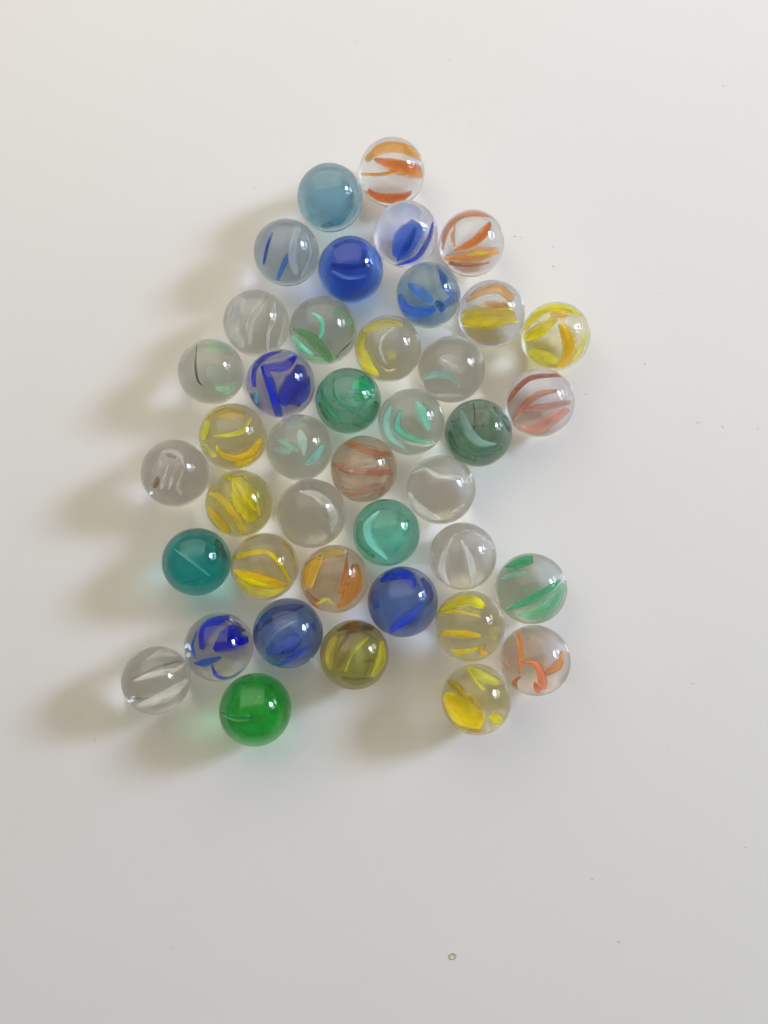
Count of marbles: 41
